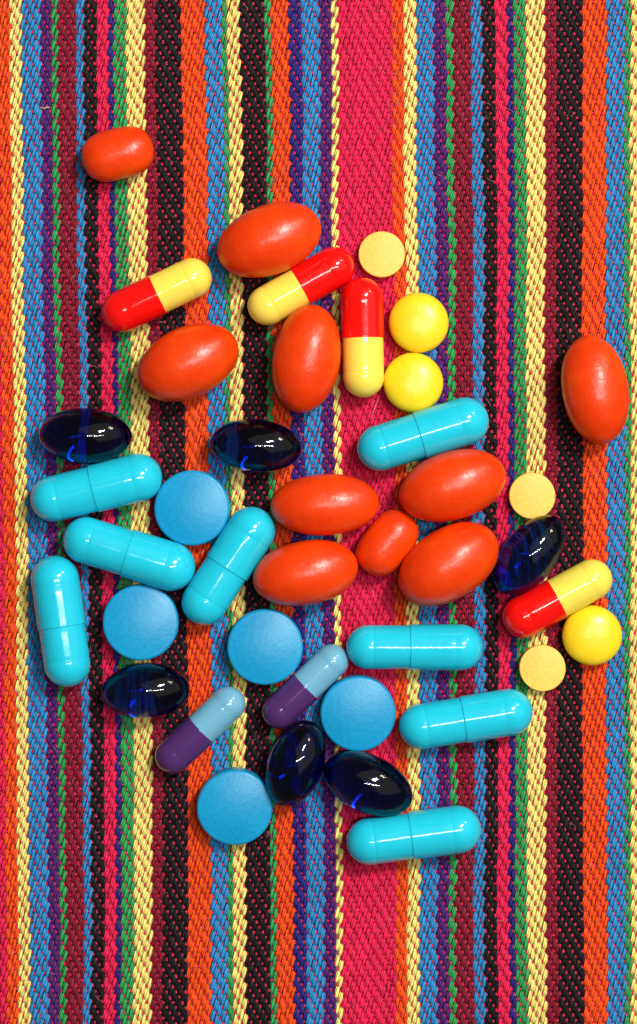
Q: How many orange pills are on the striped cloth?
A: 10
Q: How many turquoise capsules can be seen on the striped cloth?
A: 8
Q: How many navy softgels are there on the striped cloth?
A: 6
